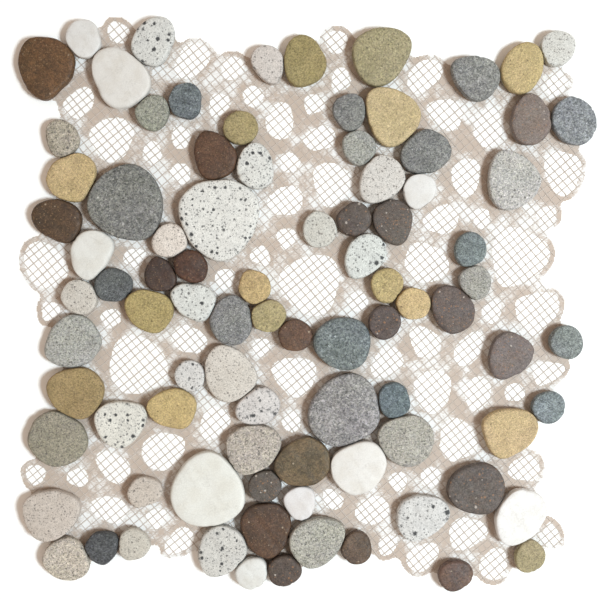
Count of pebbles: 89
